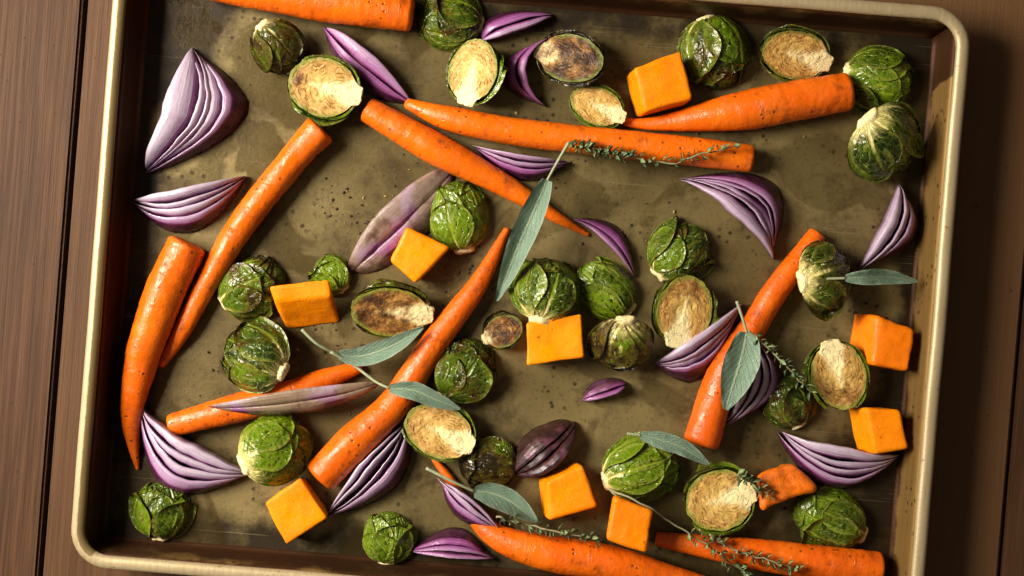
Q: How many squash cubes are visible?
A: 10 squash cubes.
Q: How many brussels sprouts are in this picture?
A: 33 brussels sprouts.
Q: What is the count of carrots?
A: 11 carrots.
